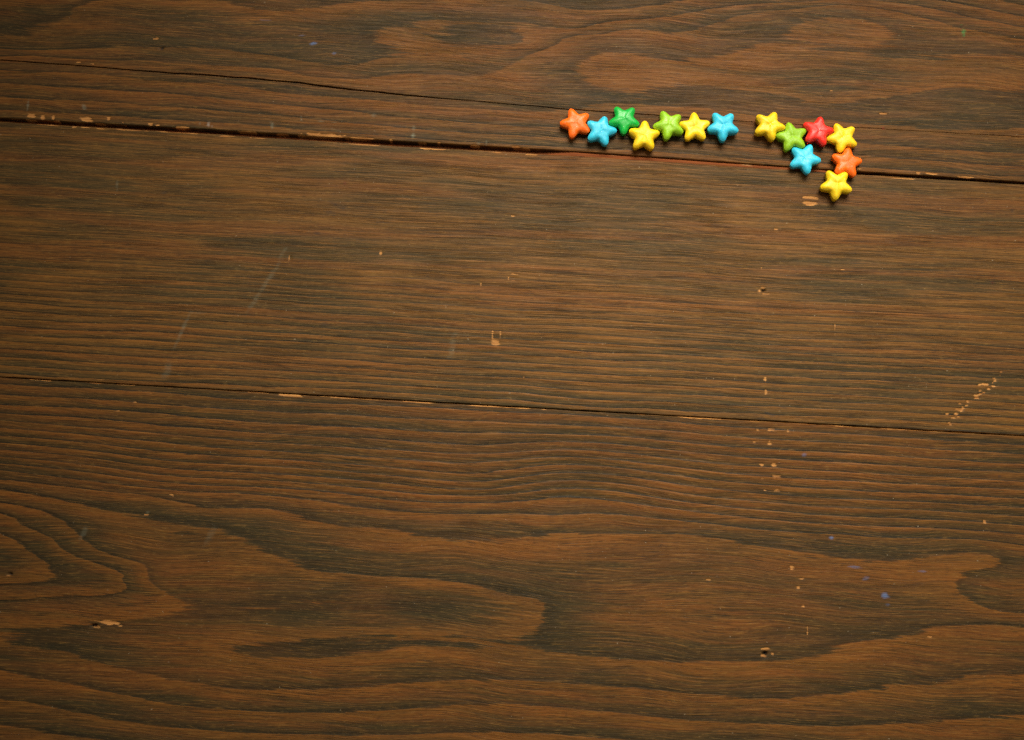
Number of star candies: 14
